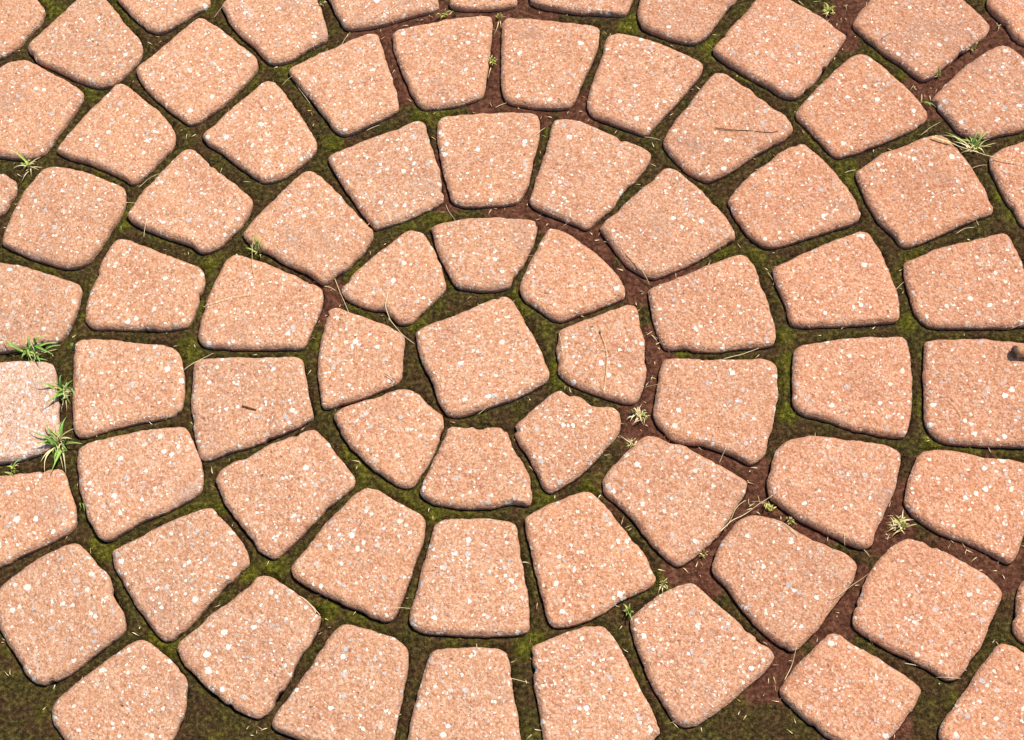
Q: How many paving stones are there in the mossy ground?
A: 76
